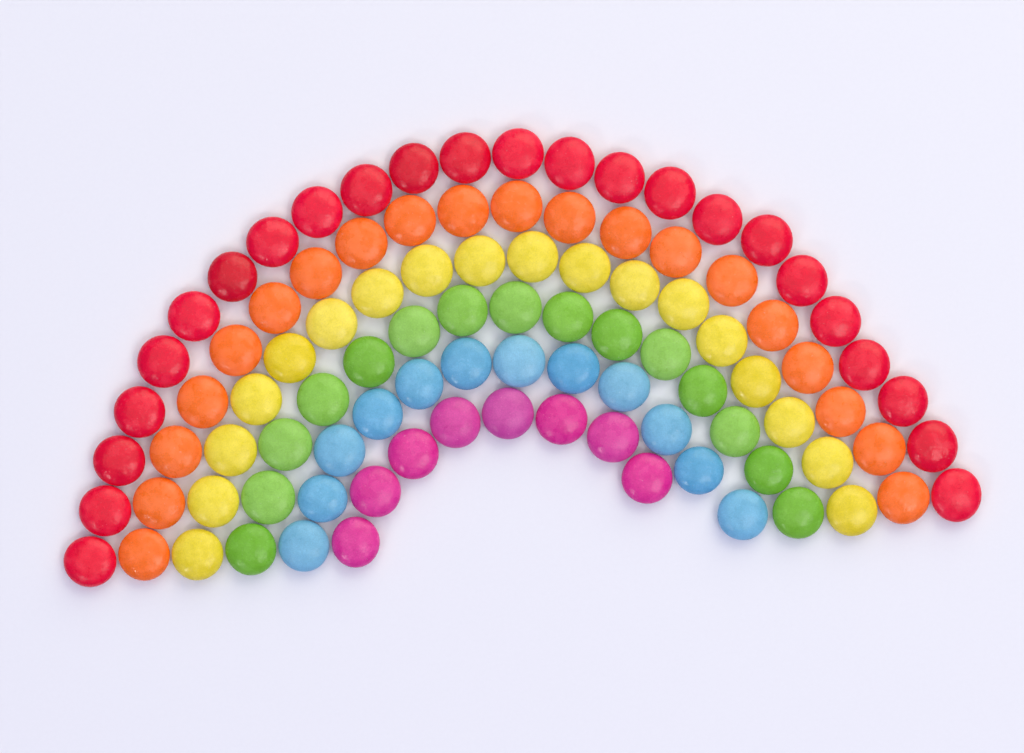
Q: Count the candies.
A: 97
